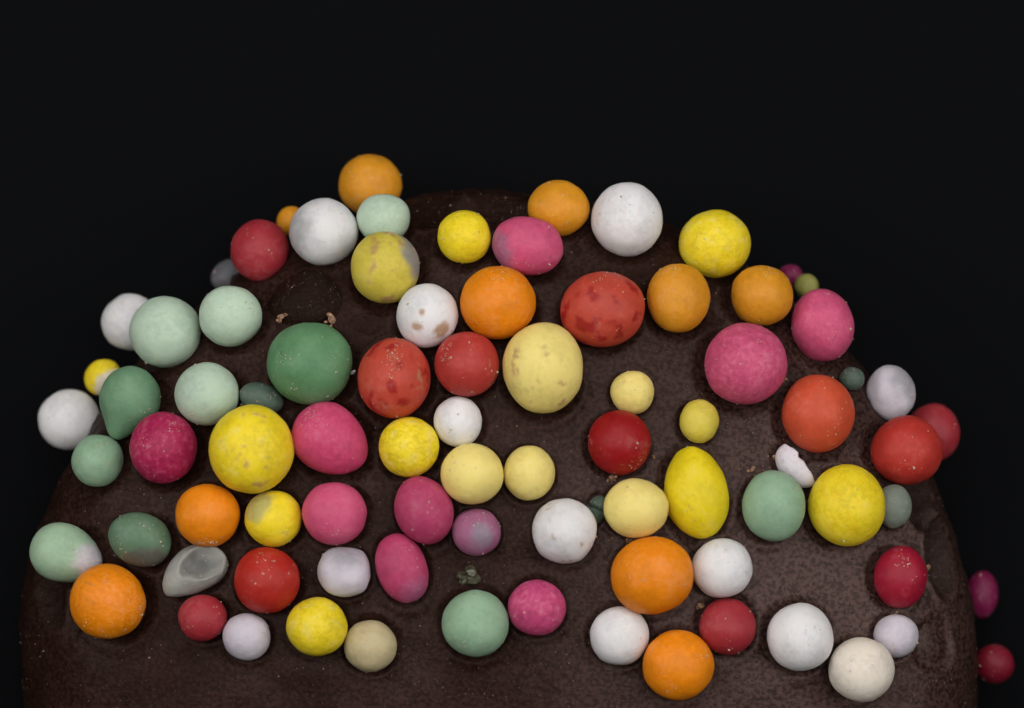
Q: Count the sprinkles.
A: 86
